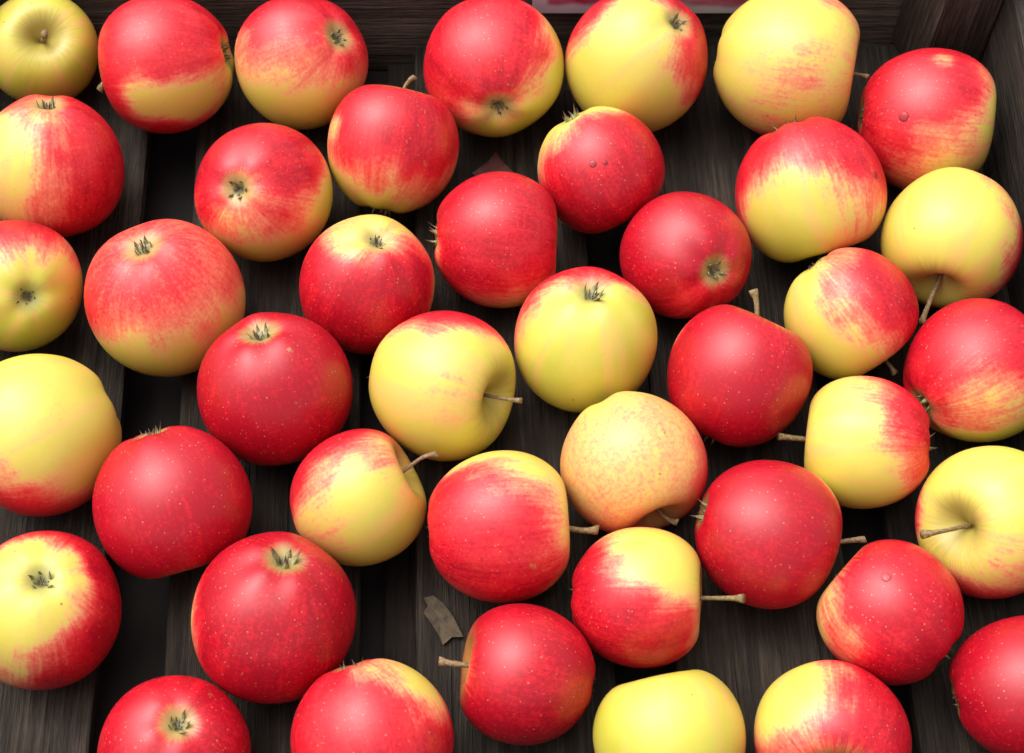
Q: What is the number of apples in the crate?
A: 42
